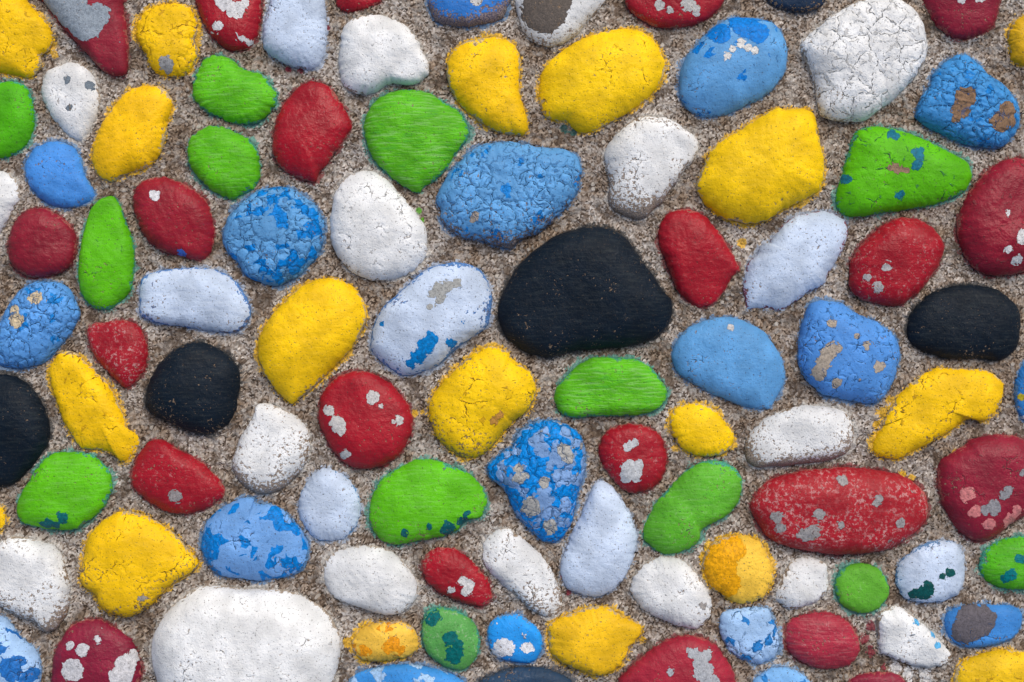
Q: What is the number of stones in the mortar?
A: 100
